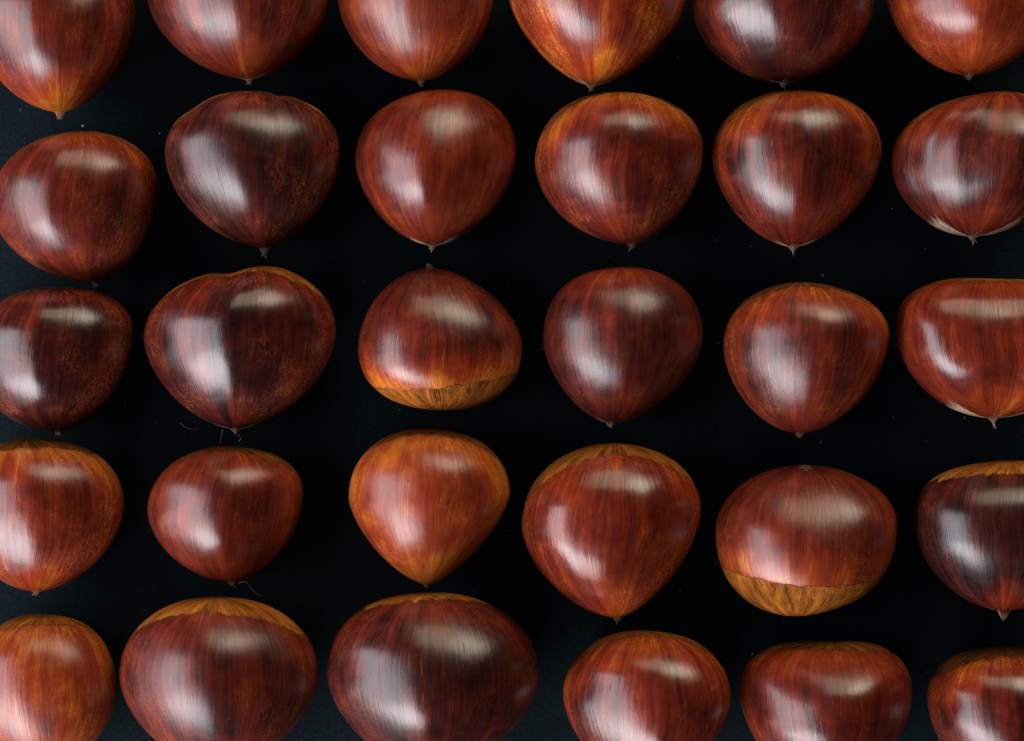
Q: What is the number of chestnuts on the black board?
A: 30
